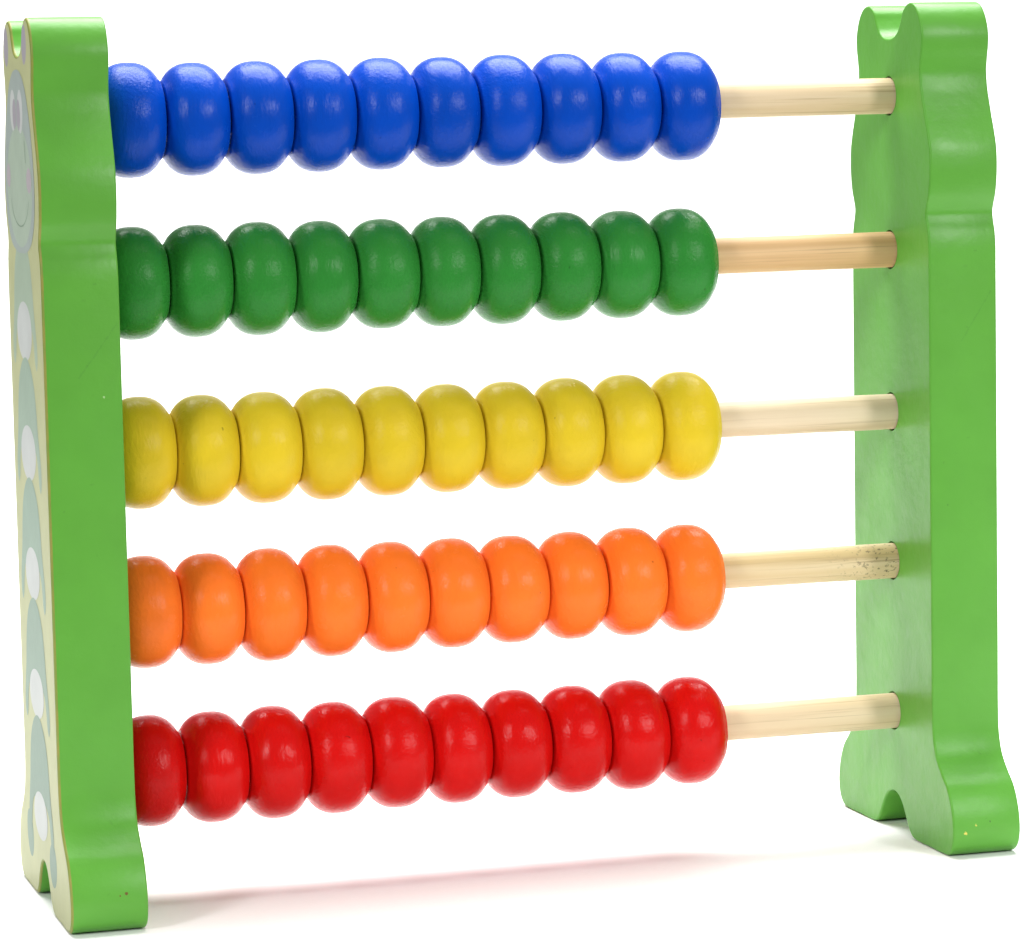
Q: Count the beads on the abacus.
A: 50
